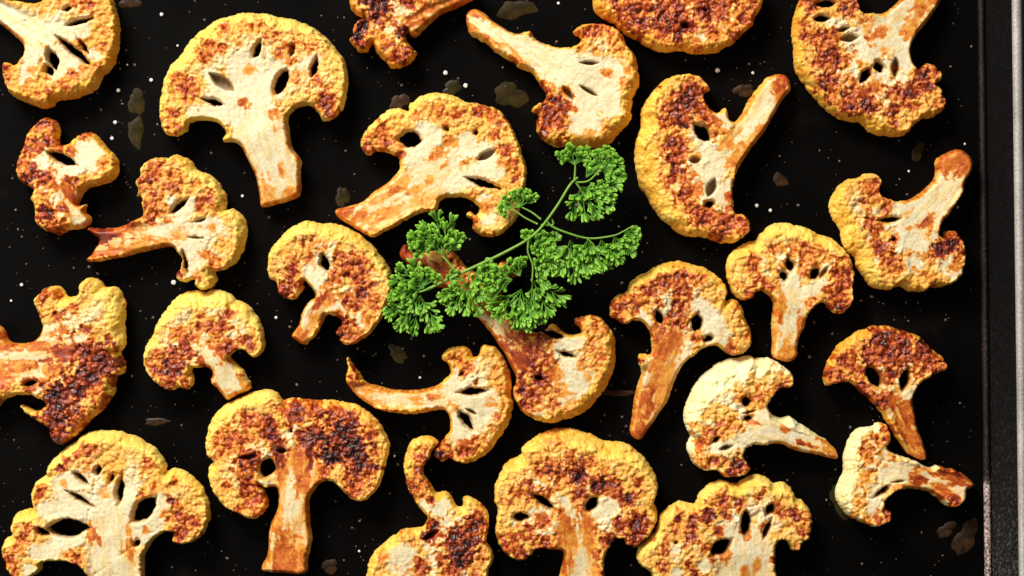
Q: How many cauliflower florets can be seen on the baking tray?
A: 26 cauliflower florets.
